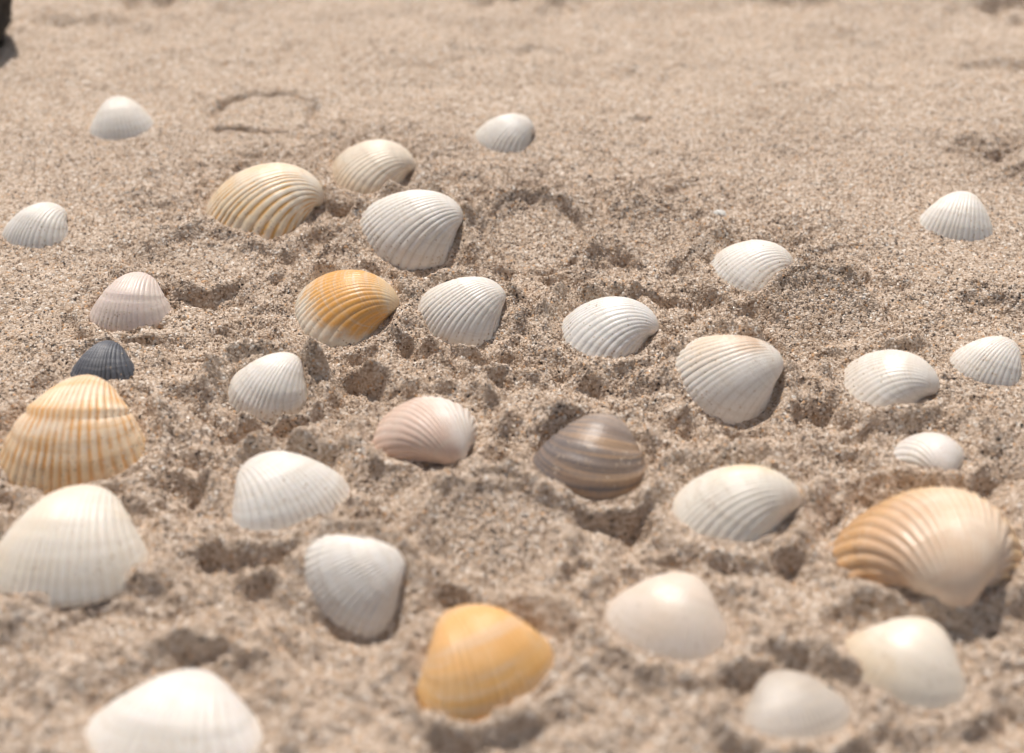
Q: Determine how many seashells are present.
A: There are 31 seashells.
